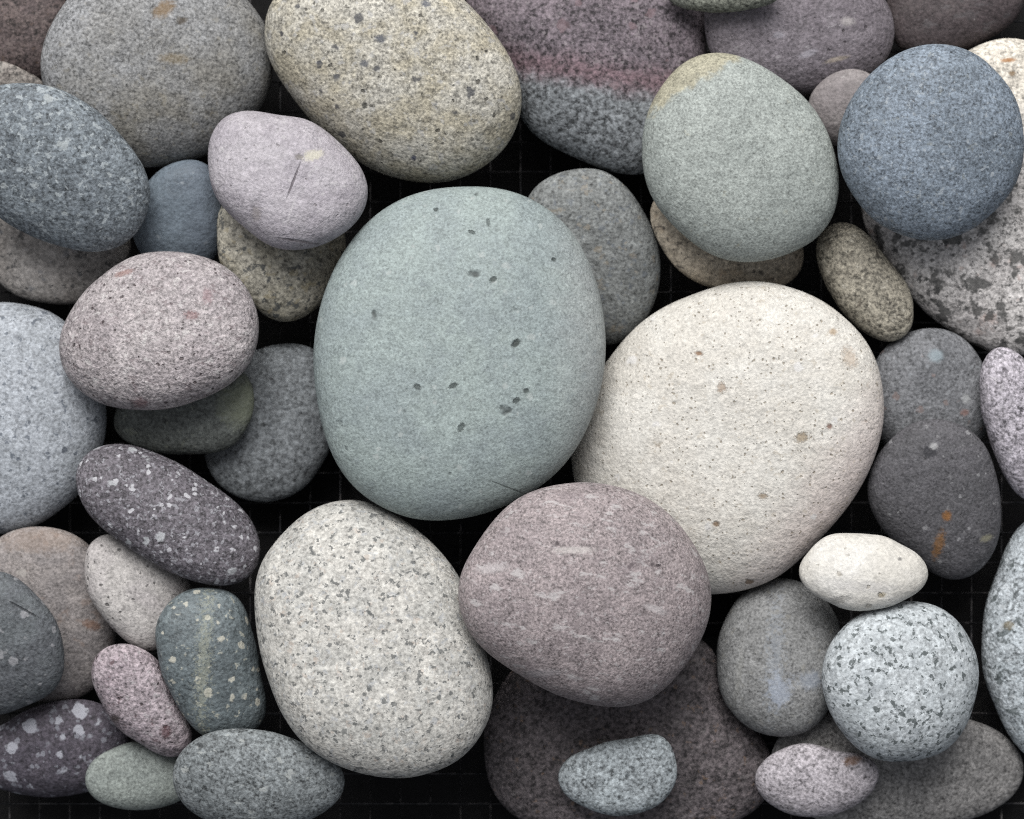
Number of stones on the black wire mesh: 48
